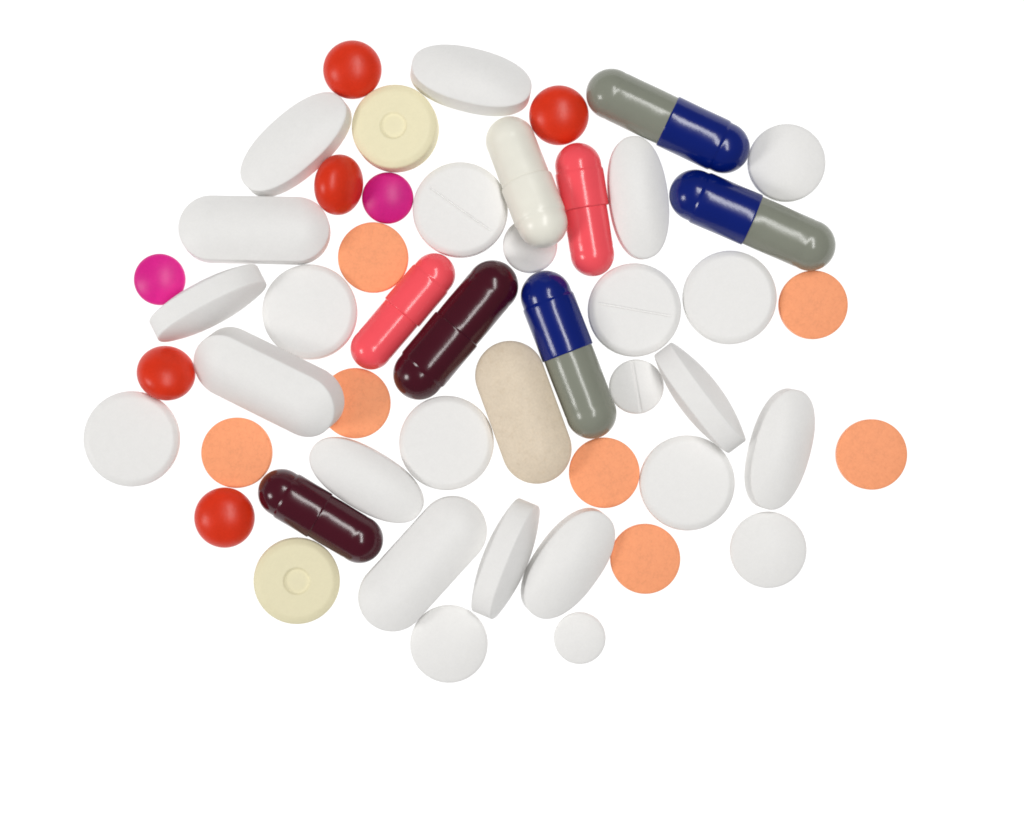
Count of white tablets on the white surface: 25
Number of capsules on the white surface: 8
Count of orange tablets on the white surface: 7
